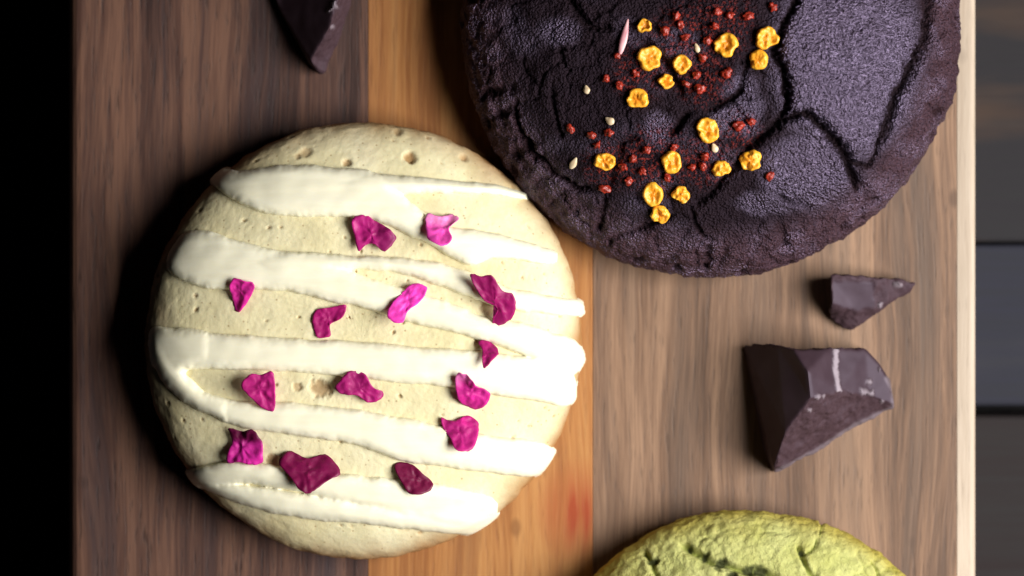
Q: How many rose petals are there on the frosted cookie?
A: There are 14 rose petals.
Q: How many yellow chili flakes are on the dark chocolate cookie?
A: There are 16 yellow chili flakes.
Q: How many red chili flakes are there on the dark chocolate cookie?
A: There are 37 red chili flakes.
